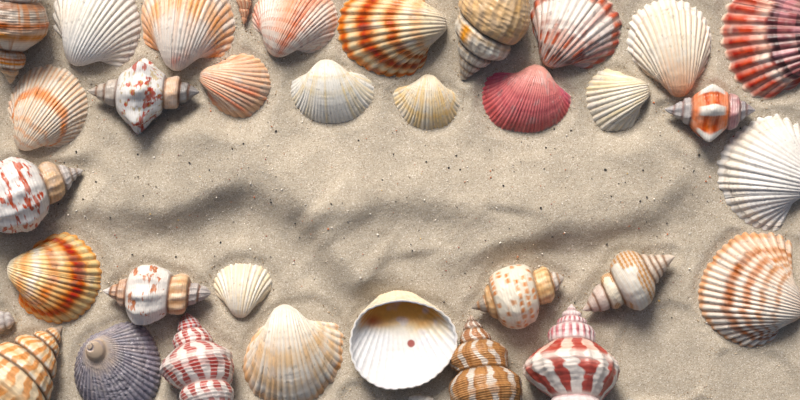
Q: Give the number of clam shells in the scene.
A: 20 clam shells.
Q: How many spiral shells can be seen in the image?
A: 14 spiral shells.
